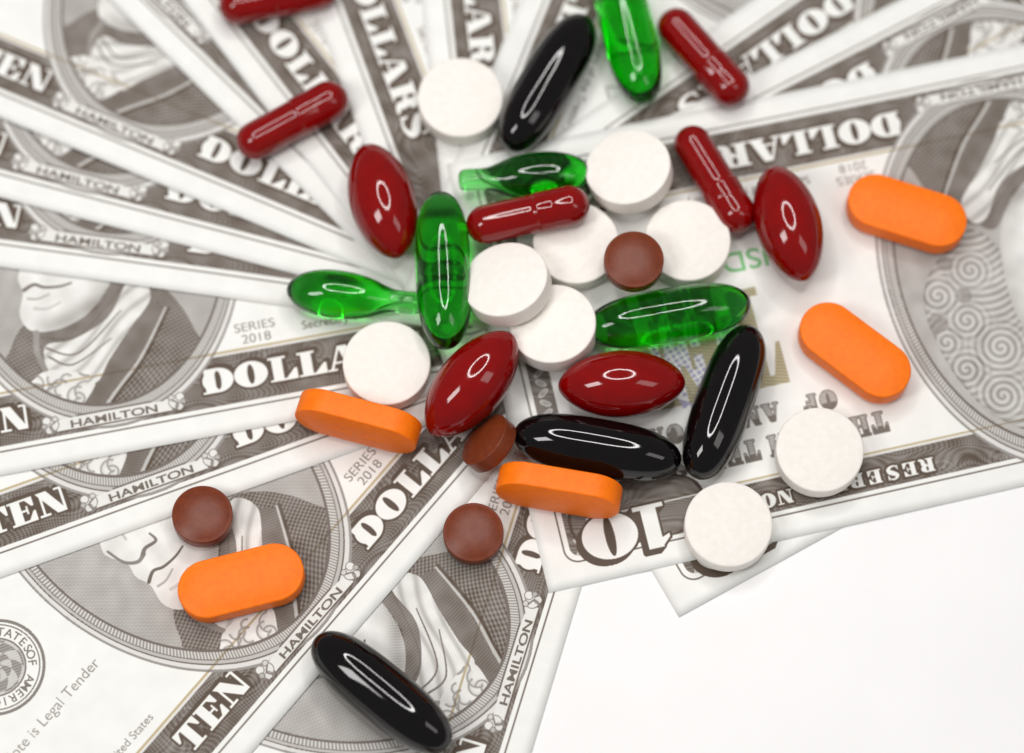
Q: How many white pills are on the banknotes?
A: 9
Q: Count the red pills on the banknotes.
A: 9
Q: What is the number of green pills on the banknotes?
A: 5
